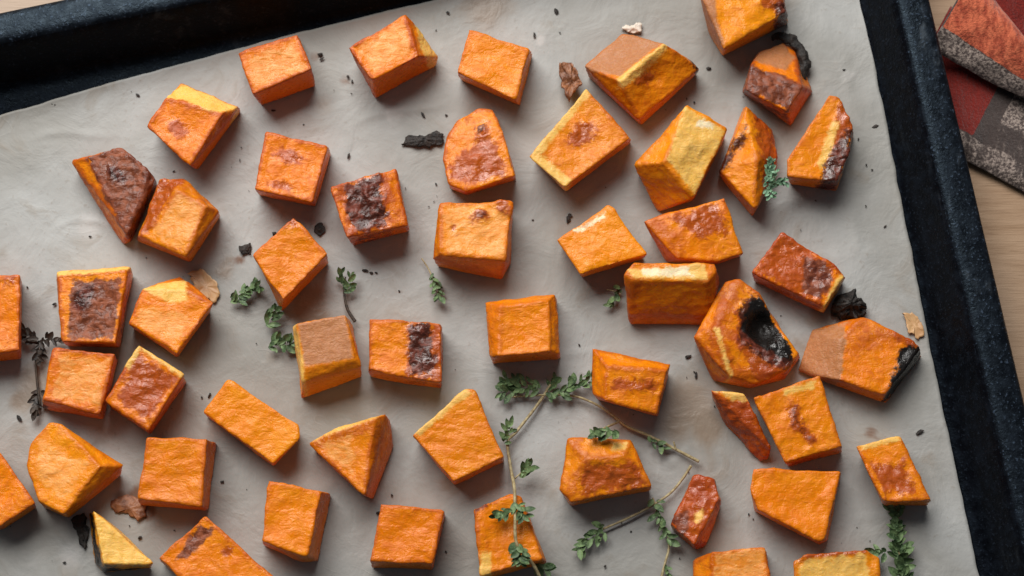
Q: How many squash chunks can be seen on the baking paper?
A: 52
